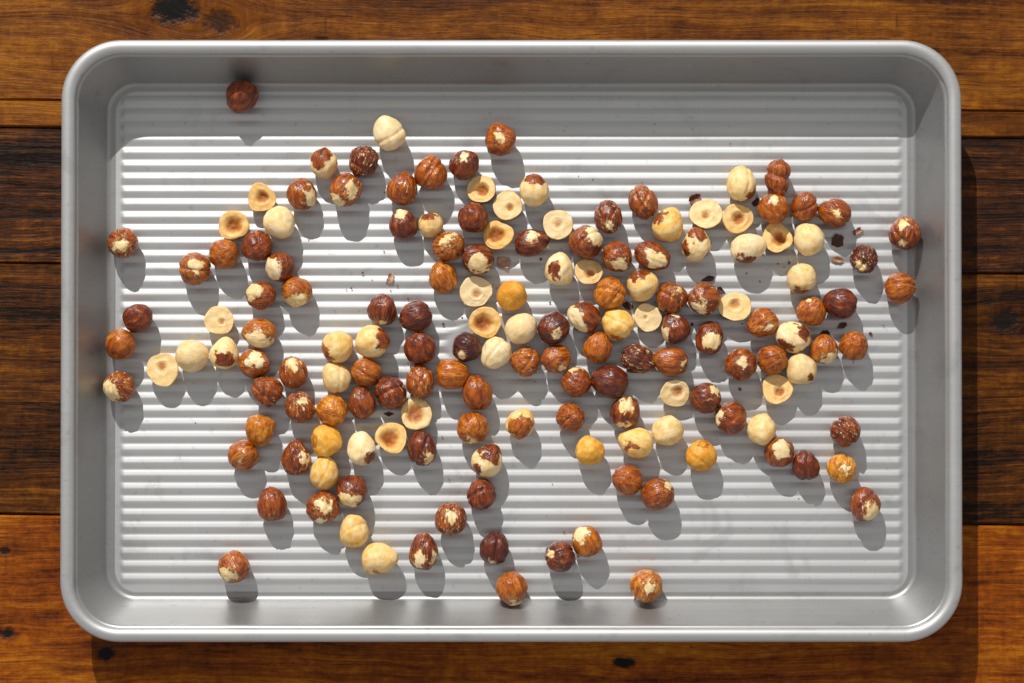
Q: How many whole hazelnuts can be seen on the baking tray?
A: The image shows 137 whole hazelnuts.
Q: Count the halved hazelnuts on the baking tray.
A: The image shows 20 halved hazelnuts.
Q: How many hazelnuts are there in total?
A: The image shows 157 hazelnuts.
